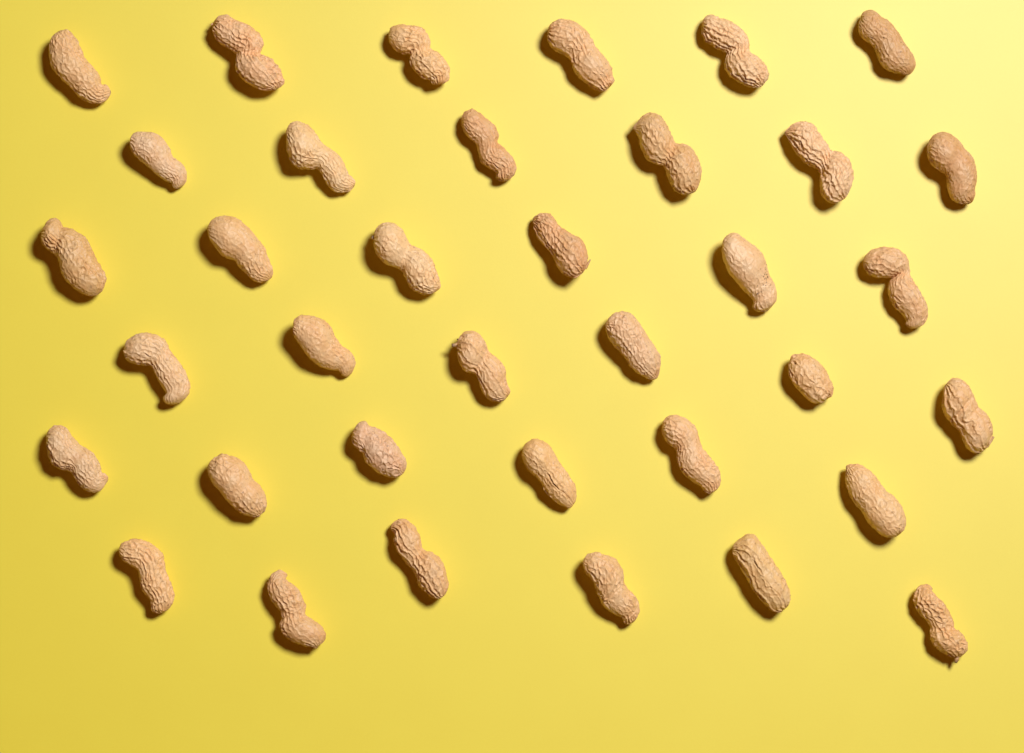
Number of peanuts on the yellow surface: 36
